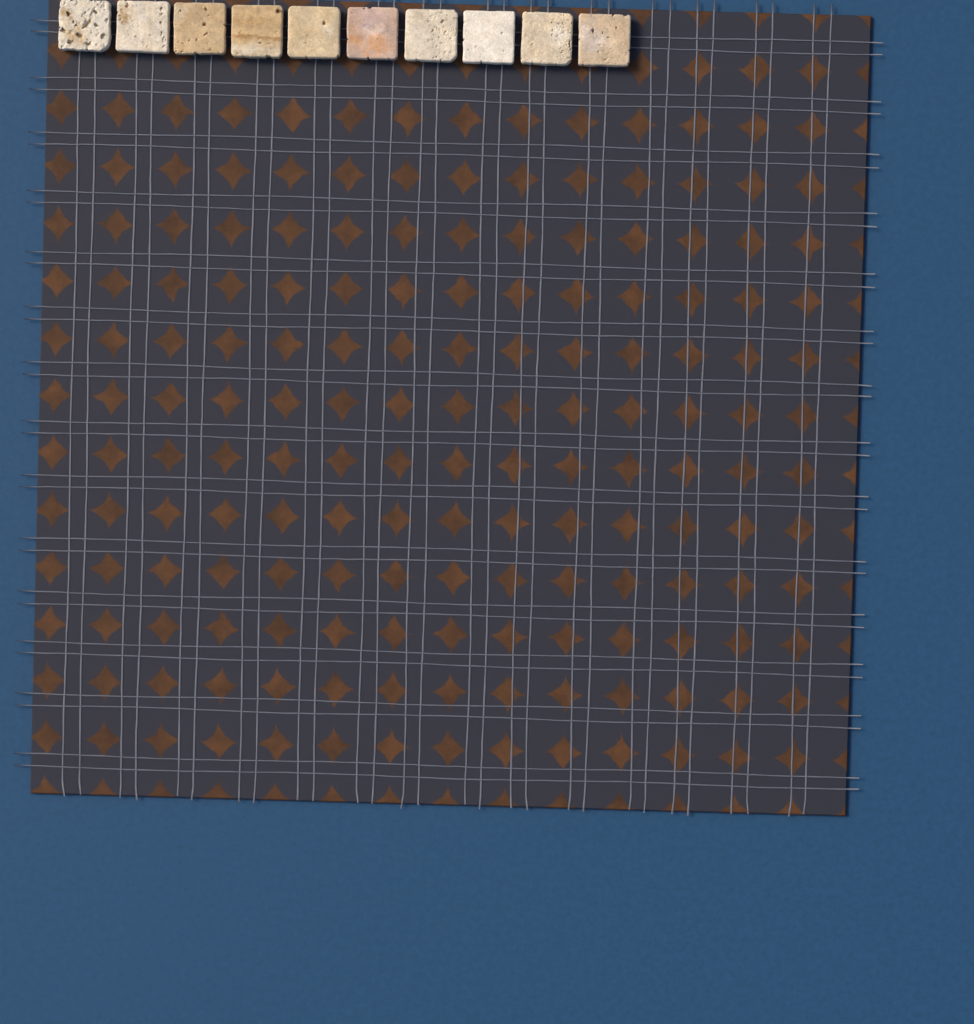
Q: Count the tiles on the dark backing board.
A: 10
